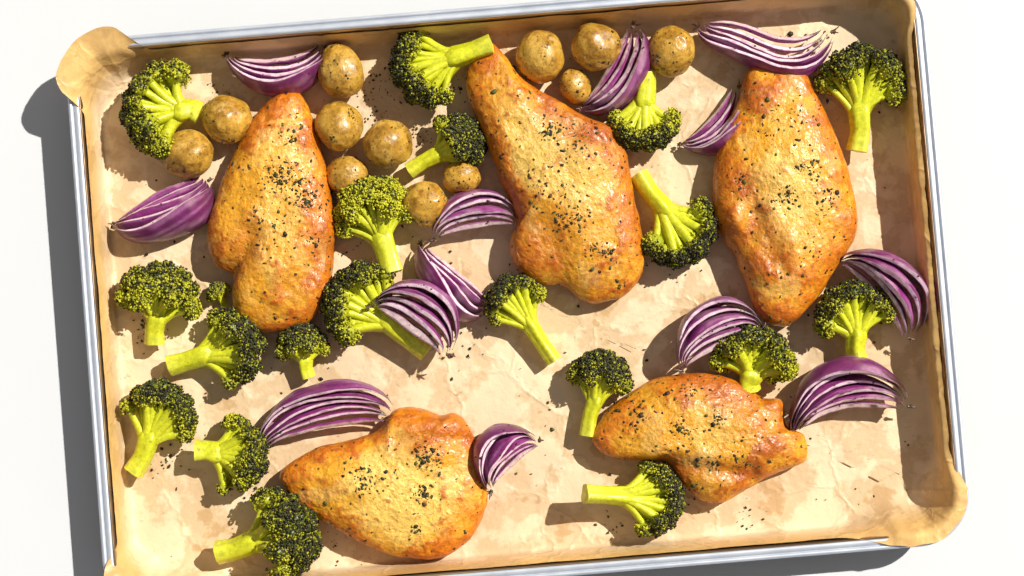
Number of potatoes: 12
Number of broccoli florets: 20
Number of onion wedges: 13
